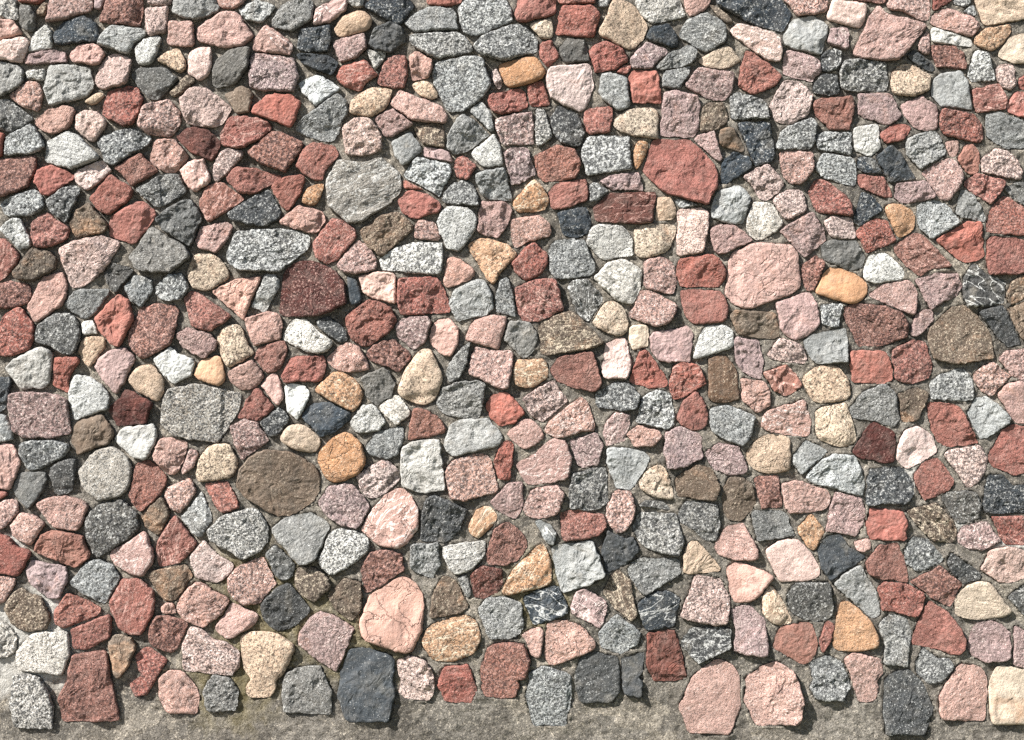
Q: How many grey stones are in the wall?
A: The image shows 194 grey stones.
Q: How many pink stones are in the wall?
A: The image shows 161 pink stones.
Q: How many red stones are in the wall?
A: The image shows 121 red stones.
